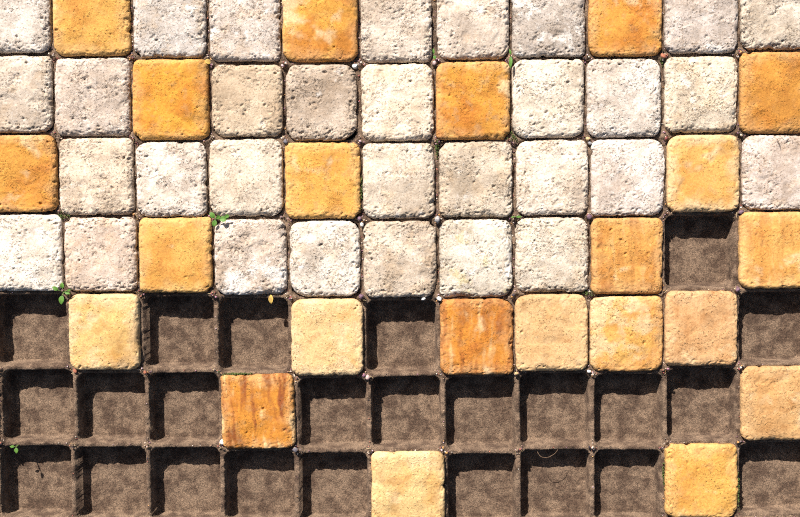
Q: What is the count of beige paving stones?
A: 31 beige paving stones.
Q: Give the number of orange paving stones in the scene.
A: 22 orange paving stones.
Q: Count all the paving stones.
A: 53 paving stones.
